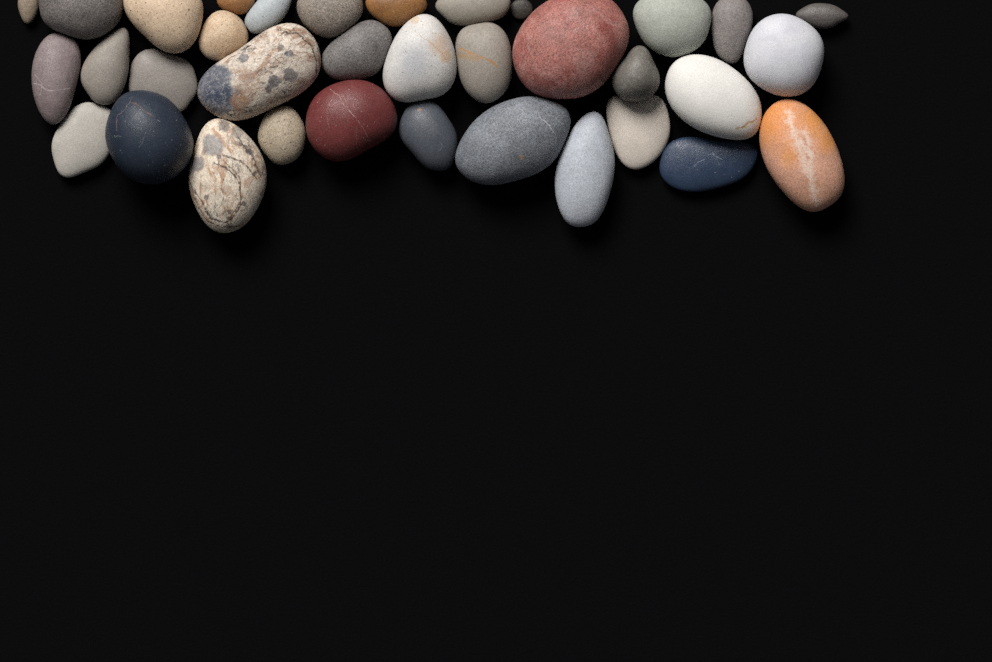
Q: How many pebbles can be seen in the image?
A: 35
